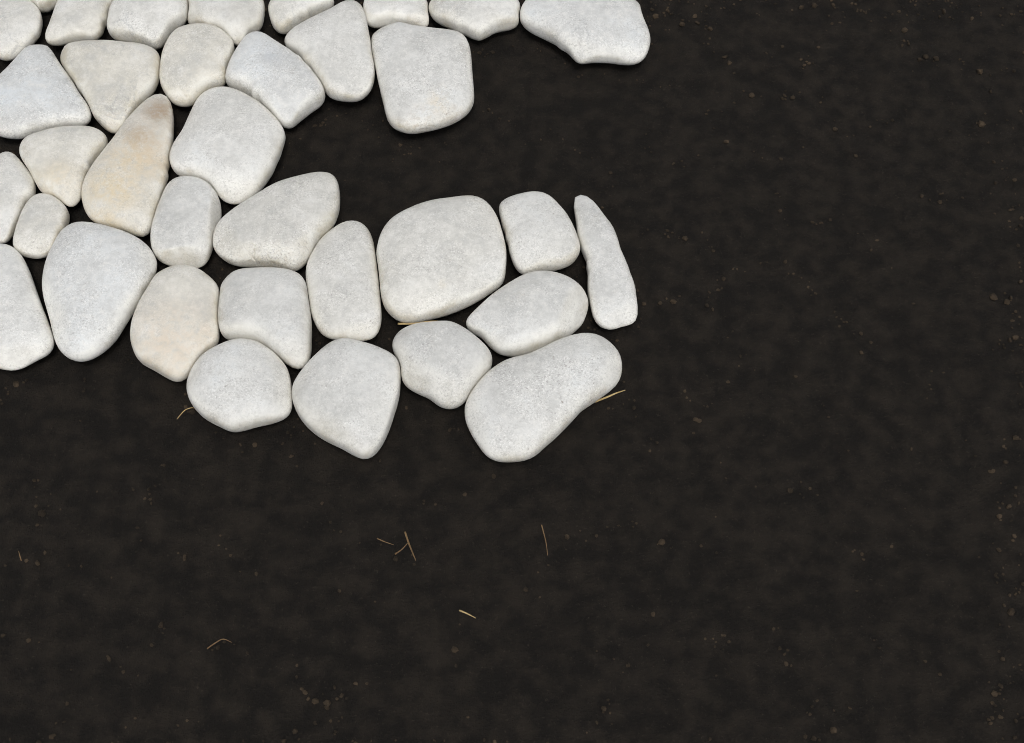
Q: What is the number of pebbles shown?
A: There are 35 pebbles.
